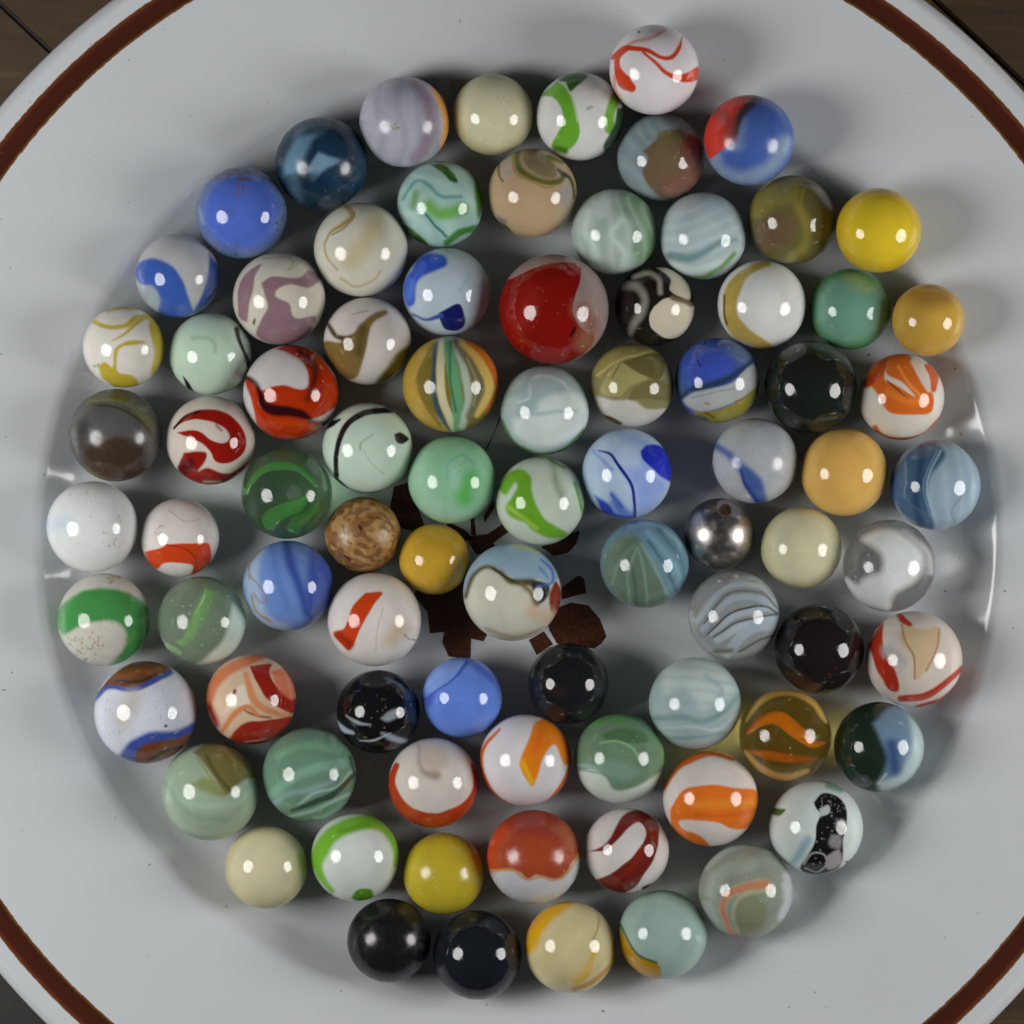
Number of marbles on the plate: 84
